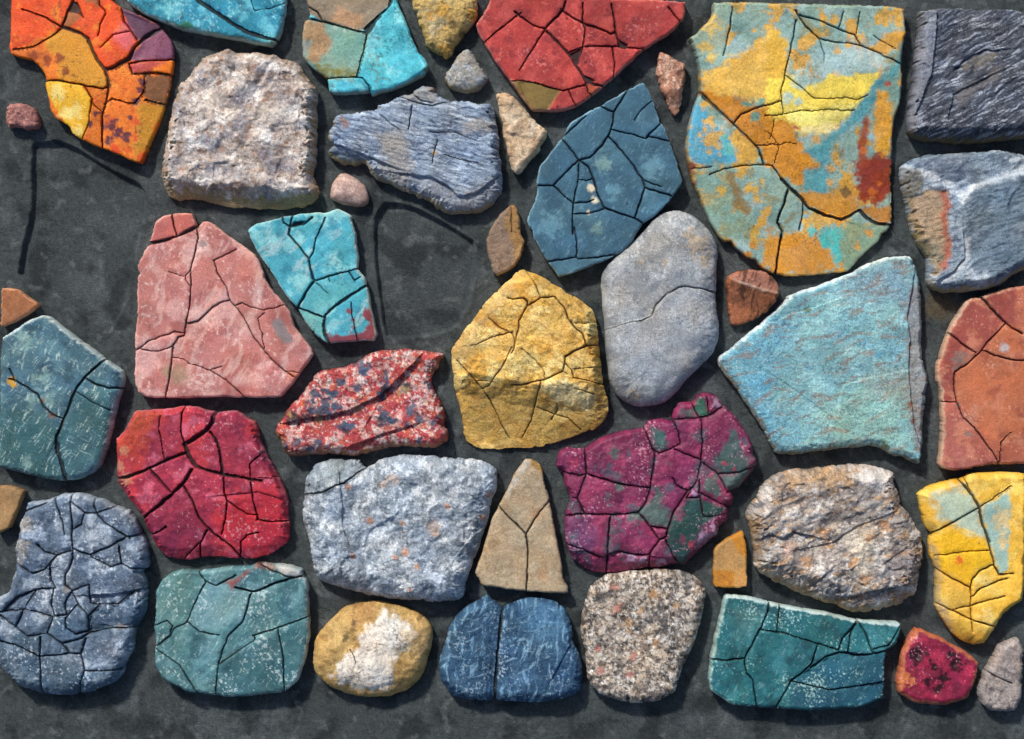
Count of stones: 43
